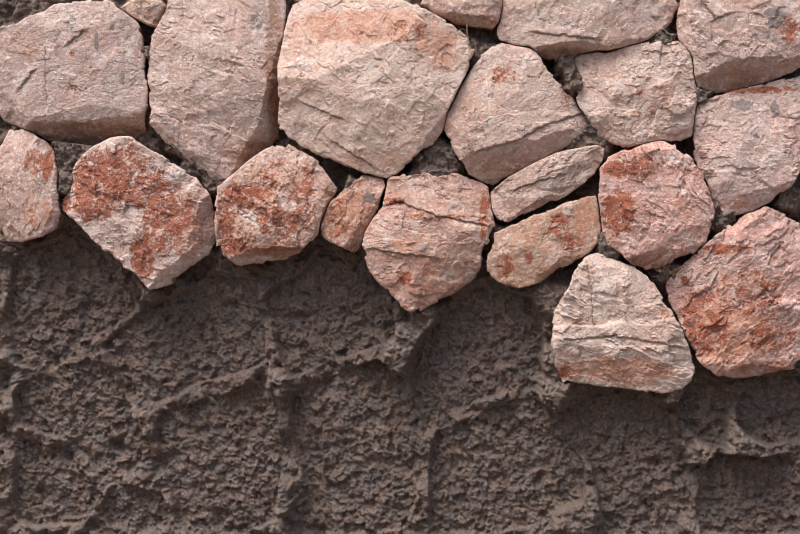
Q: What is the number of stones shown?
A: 20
